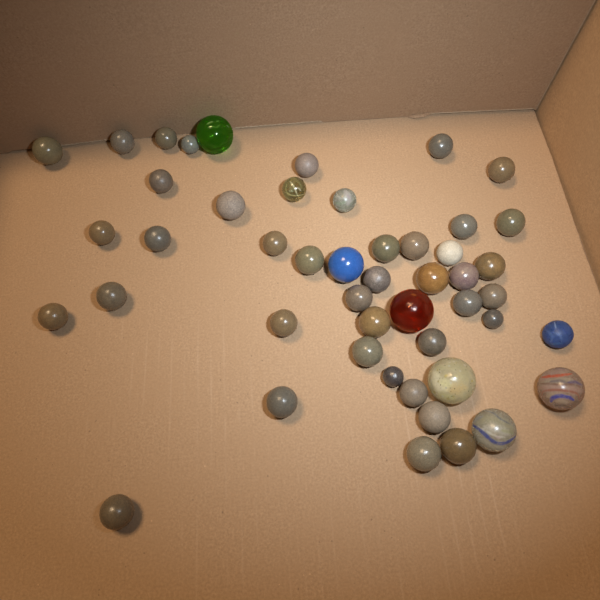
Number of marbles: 48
